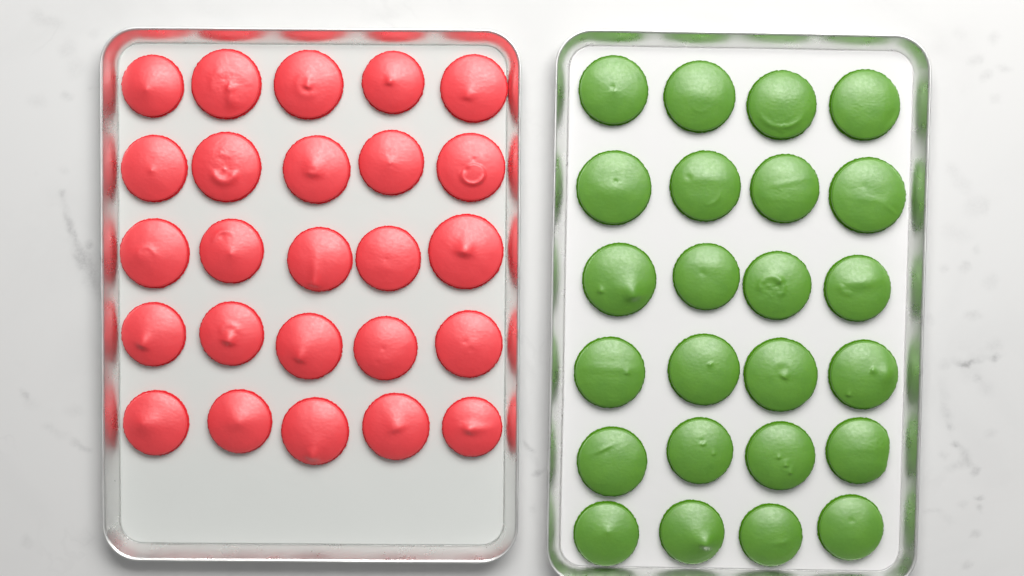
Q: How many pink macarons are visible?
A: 25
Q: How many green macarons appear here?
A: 24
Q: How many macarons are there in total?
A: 49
